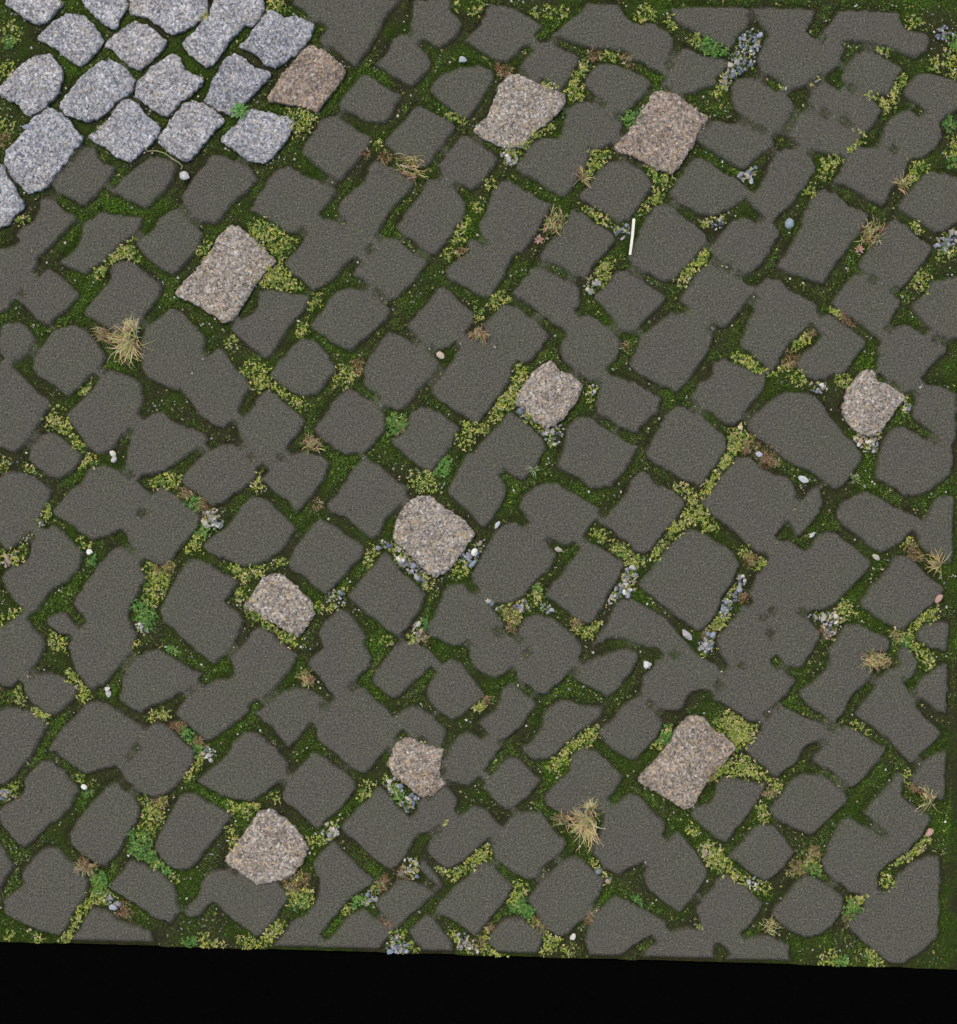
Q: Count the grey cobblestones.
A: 16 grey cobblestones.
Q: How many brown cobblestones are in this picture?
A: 11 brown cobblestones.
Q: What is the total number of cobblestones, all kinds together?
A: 27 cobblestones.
